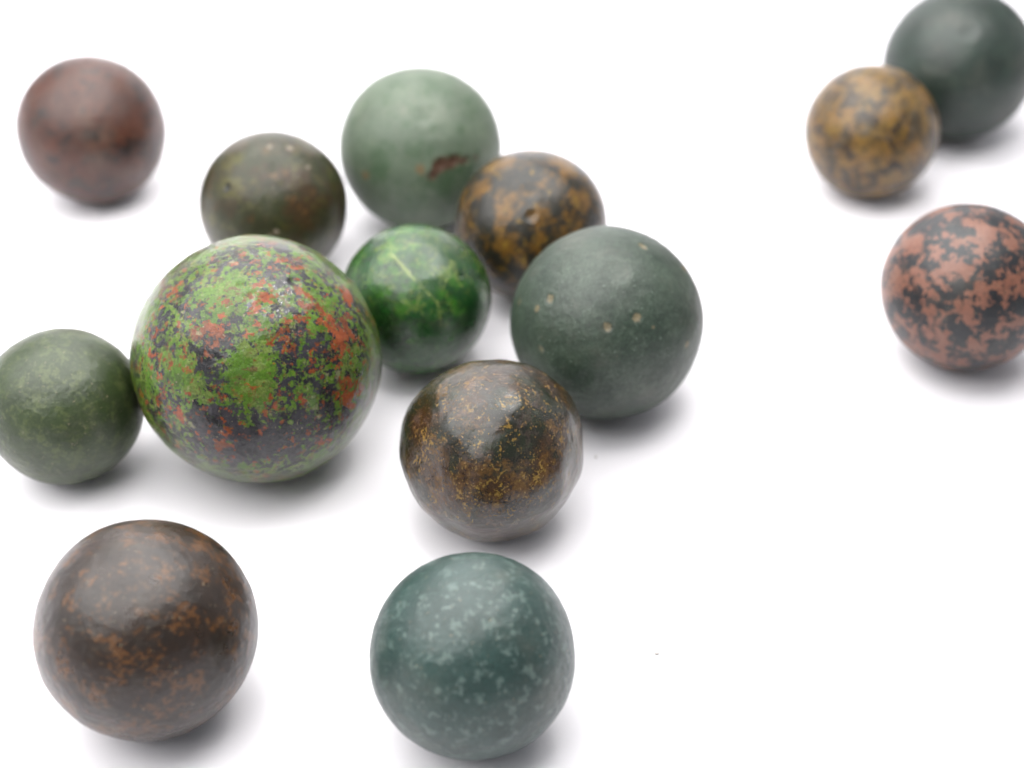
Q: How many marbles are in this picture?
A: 14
